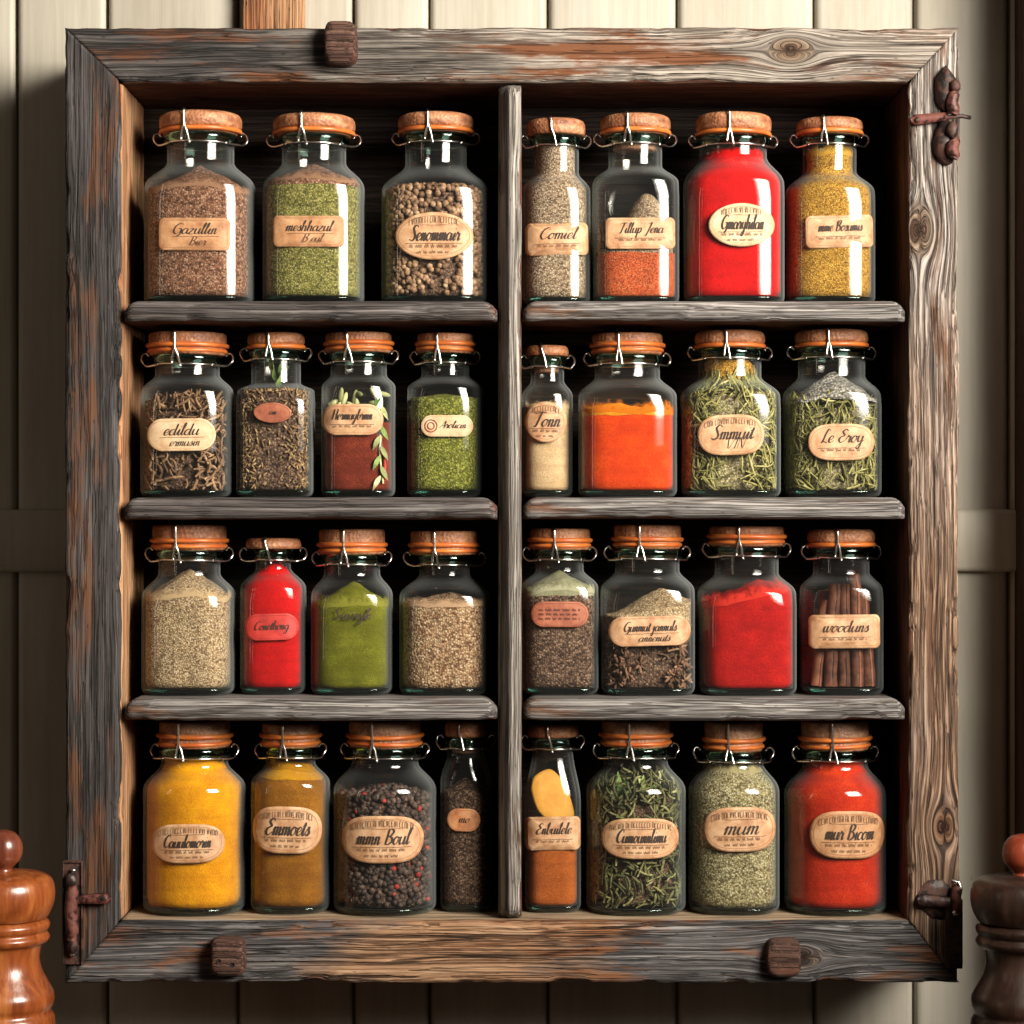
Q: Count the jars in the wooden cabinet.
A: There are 31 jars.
